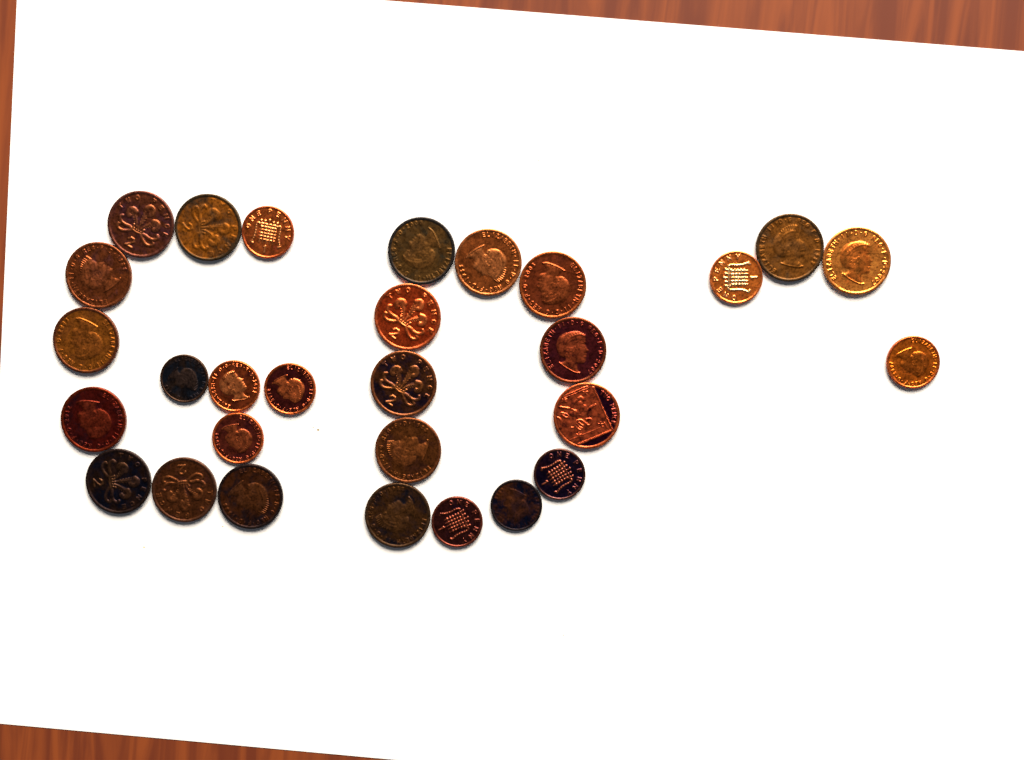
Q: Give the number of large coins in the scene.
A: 19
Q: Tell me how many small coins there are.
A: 10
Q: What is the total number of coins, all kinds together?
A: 29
